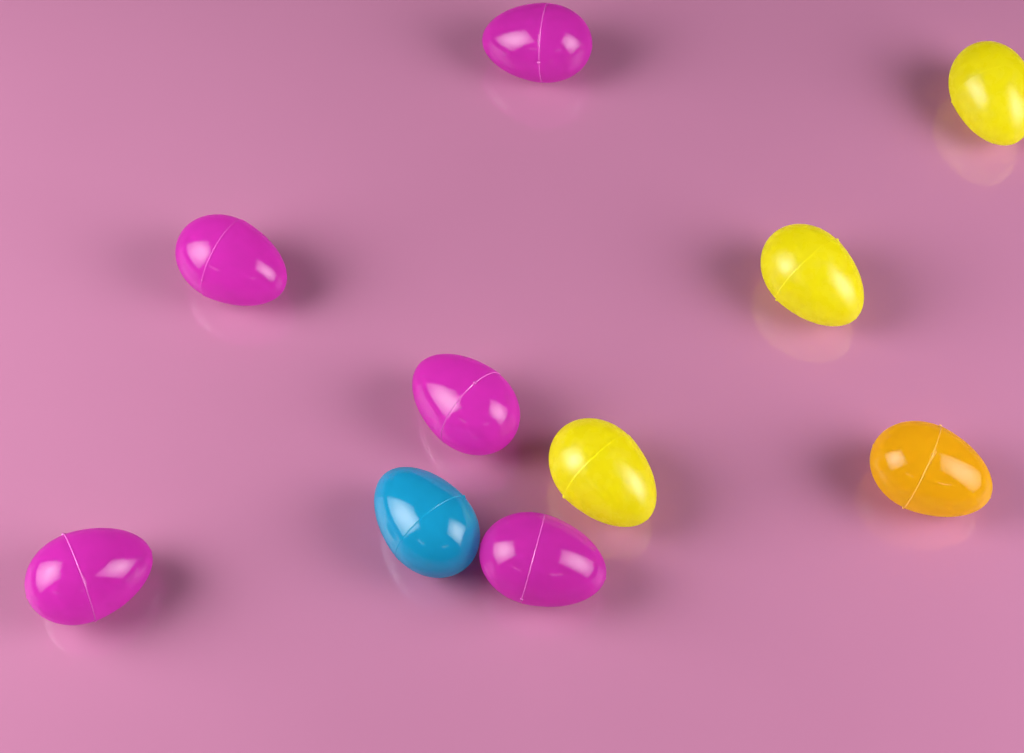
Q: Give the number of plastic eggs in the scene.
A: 10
